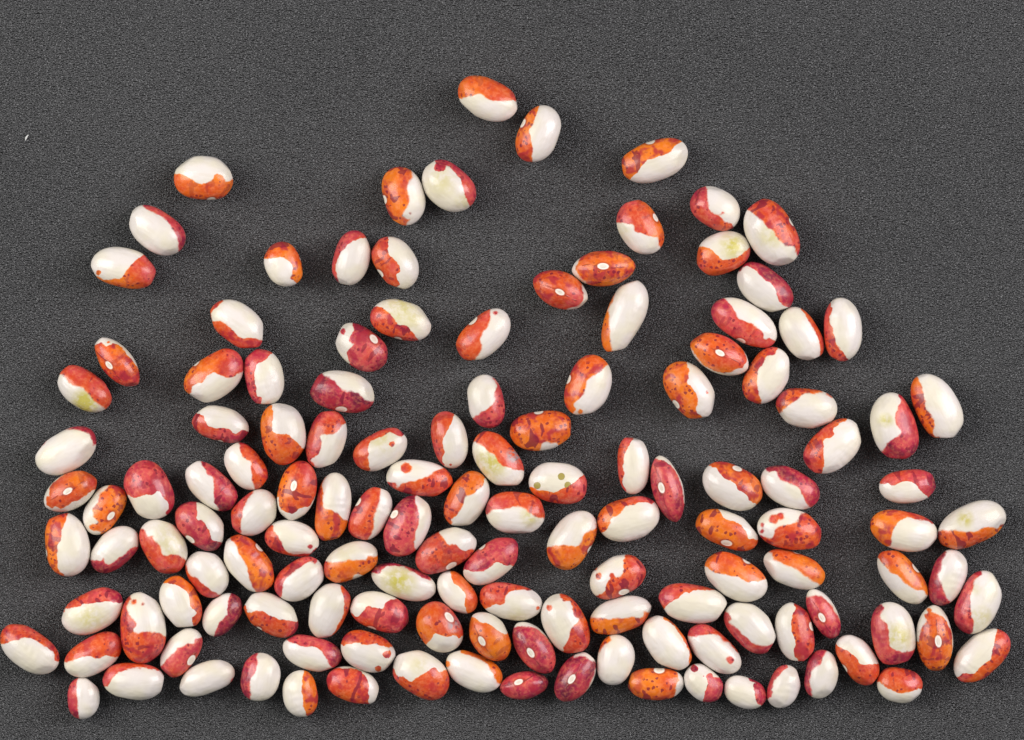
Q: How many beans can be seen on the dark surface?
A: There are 137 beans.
